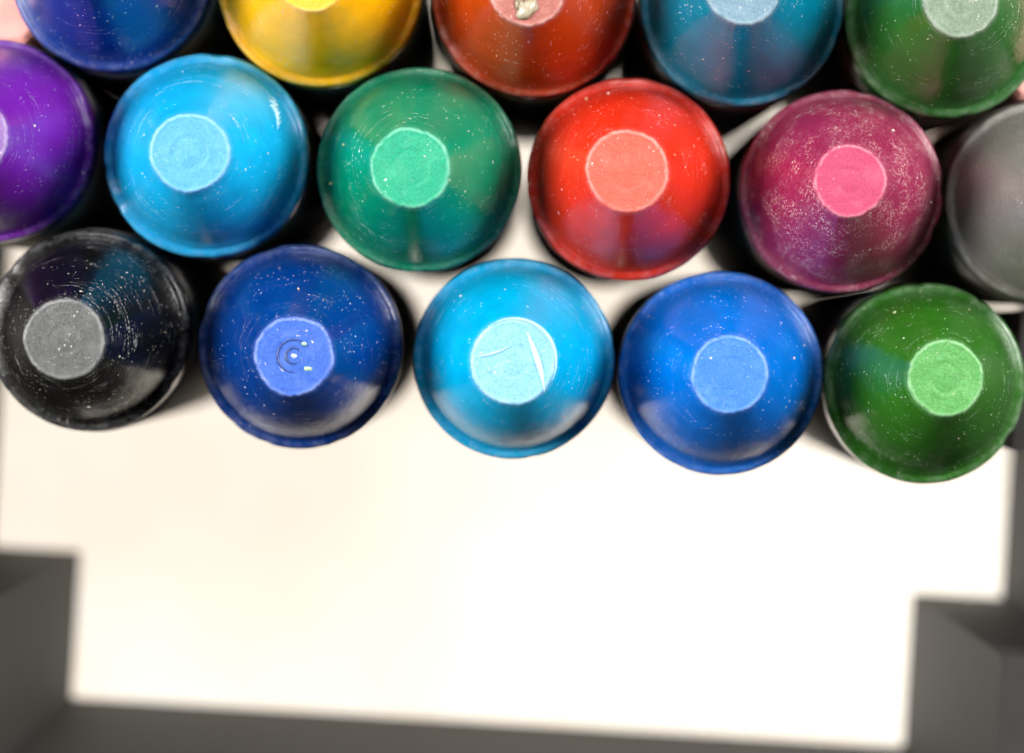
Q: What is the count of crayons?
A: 16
